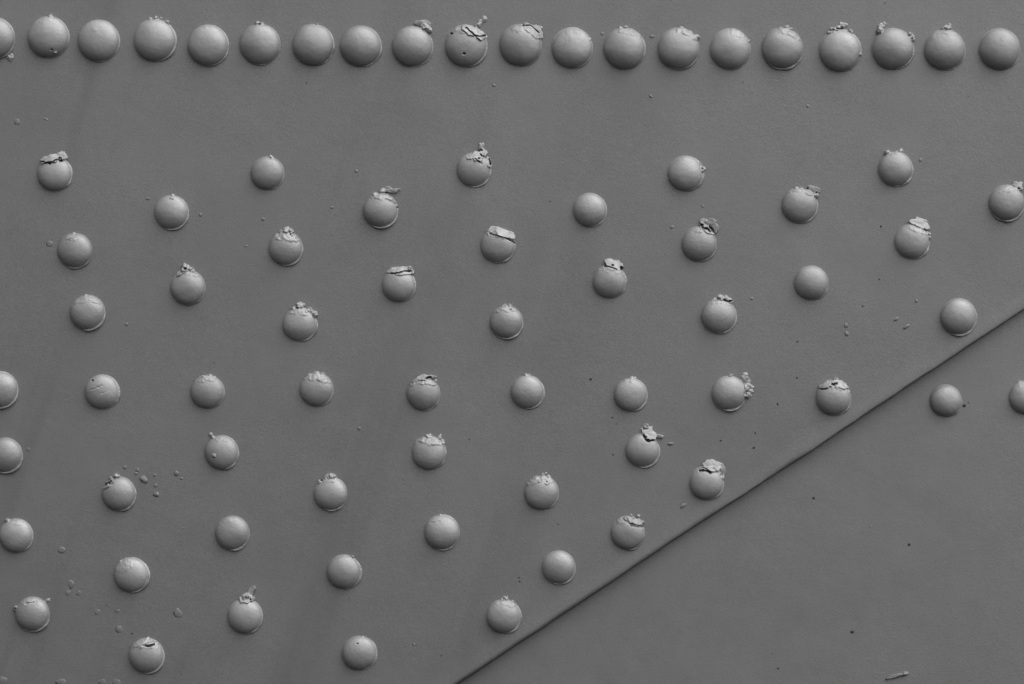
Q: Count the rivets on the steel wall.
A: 75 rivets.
